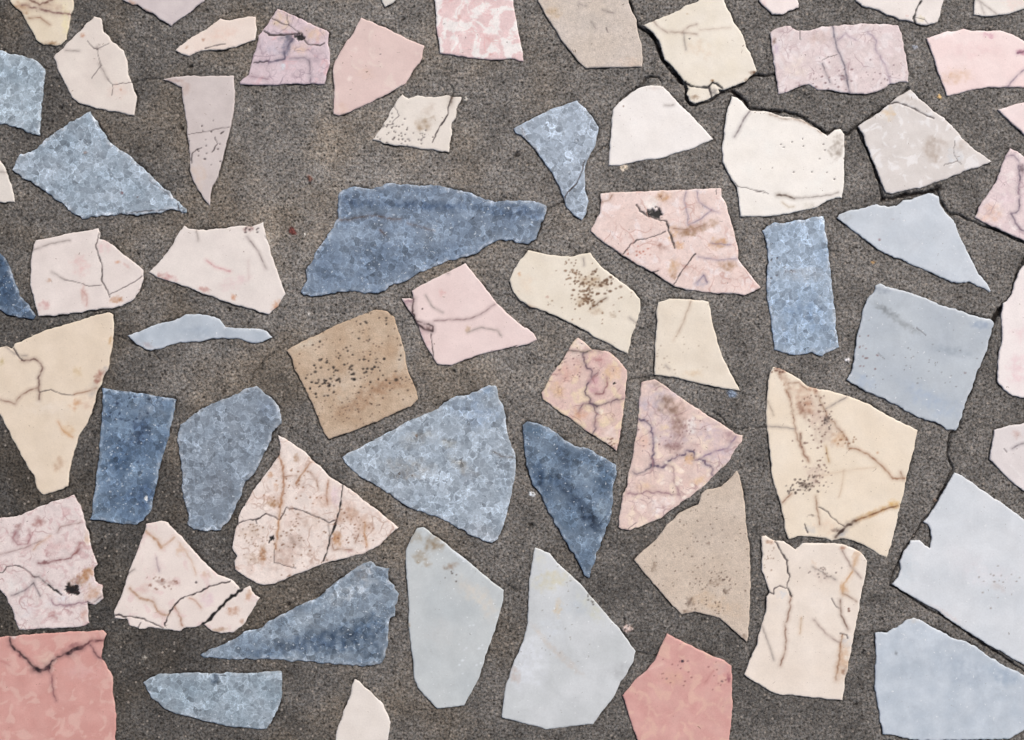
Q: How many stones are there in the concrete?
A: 63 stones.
